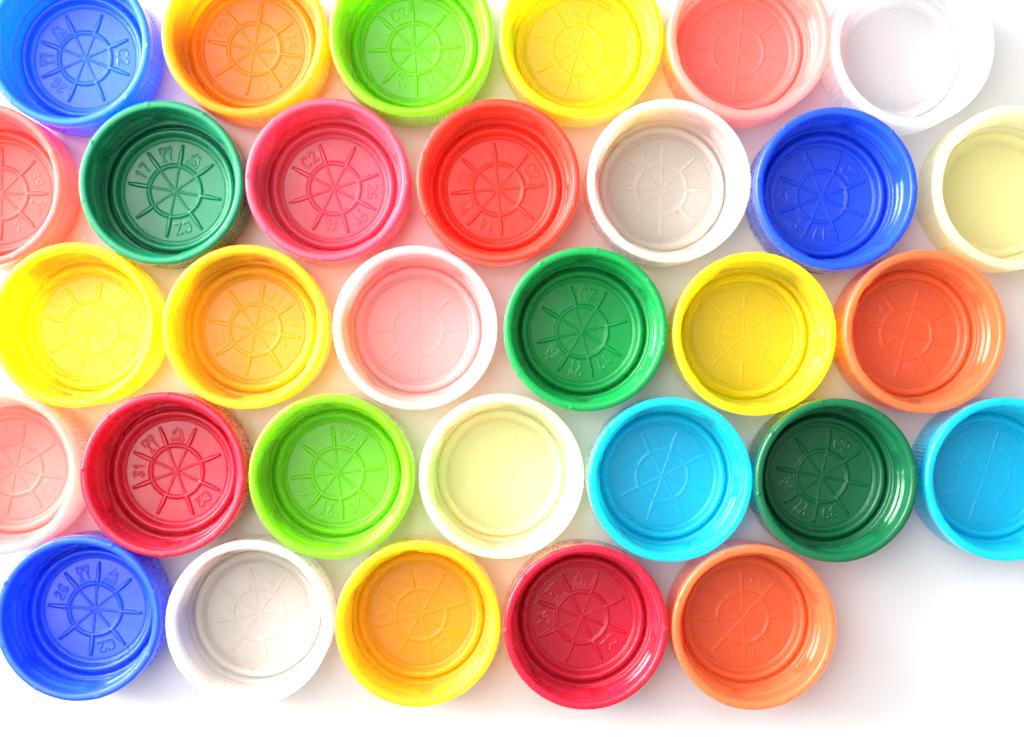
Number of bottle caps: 31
